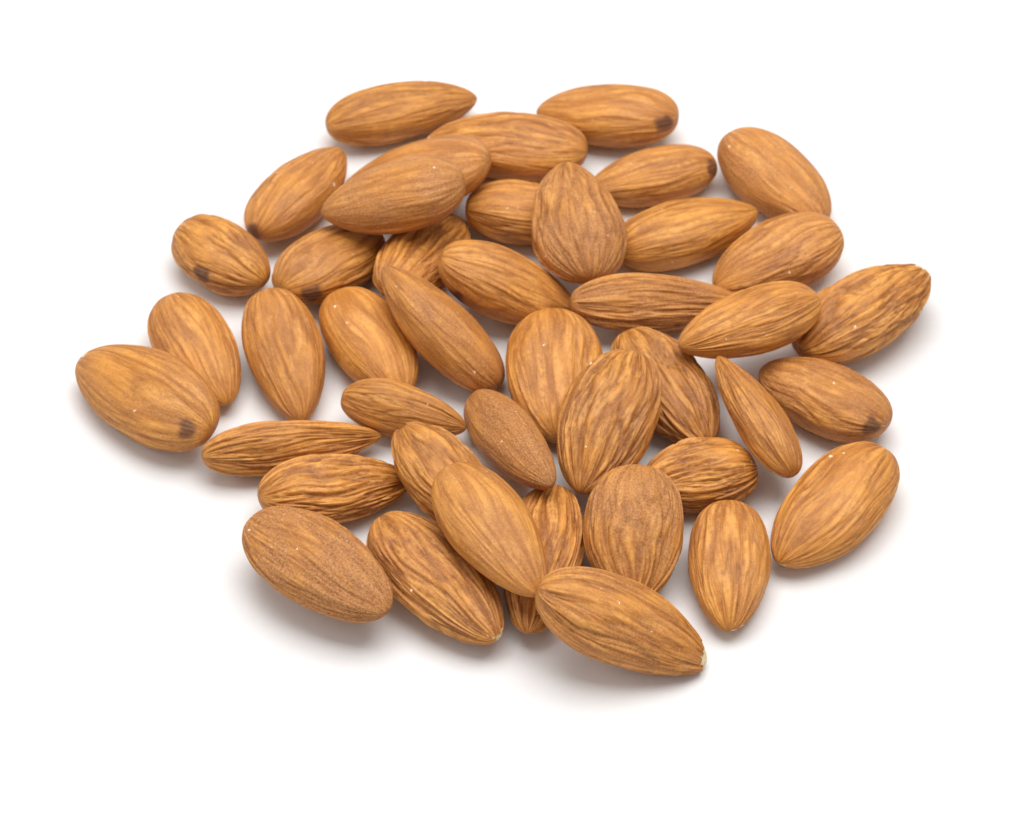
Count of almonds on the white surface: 43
